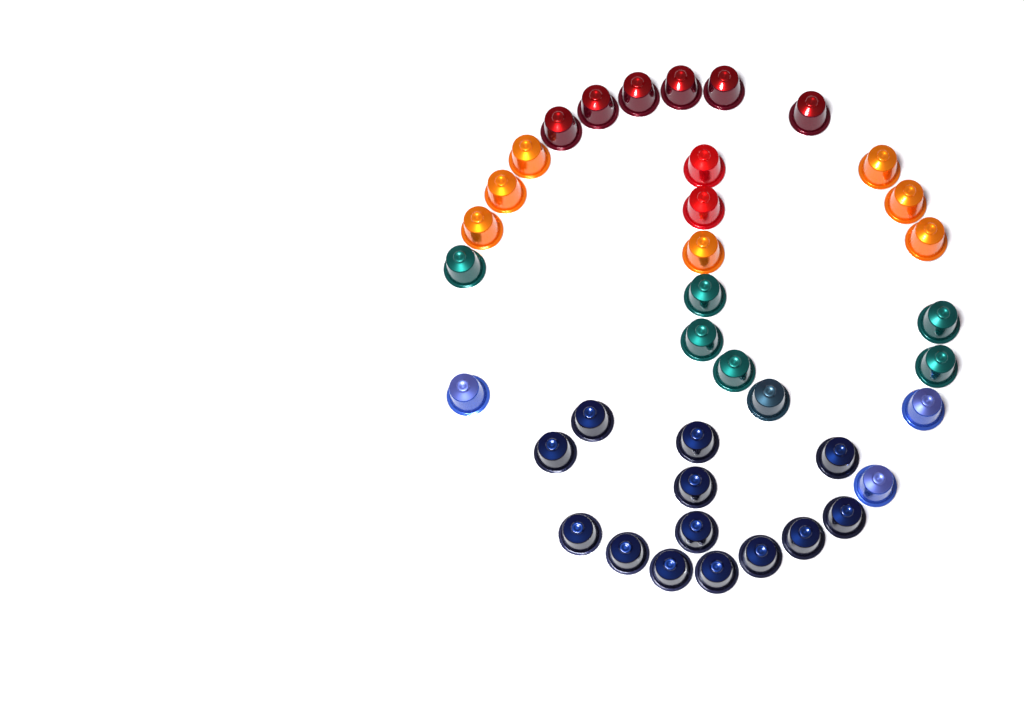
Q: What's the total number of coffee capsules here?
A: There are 38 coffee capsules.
